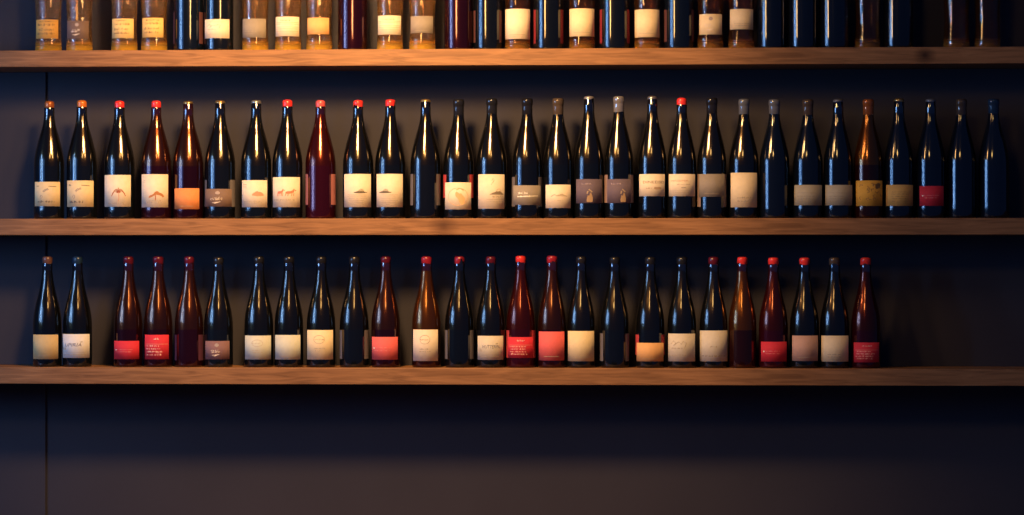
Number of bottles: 85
